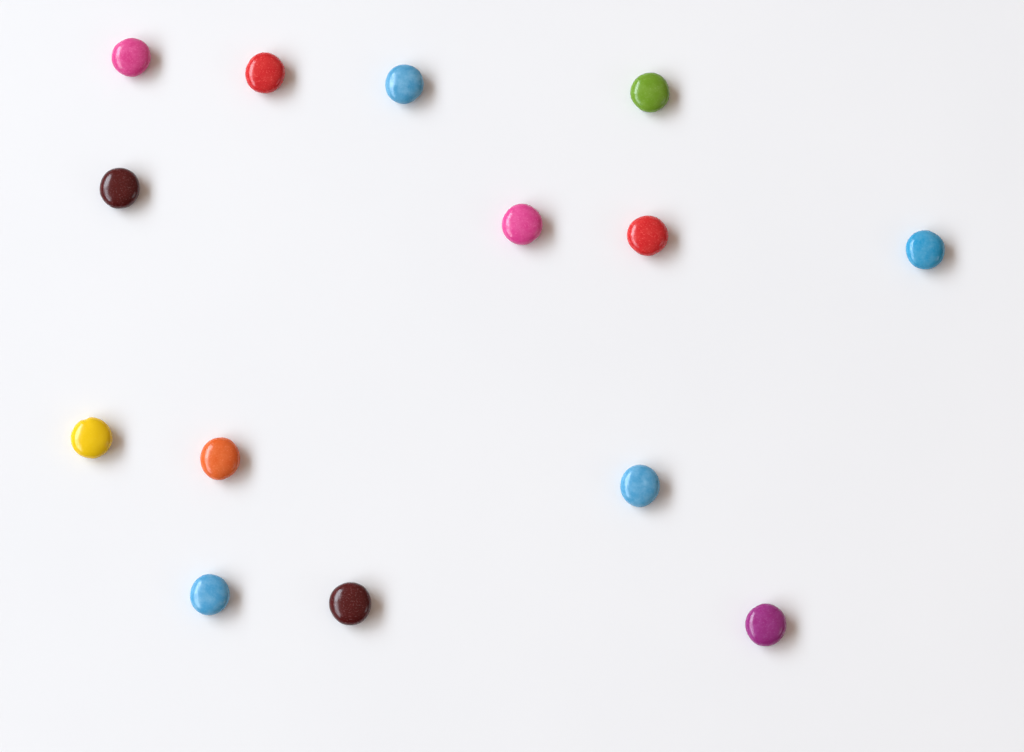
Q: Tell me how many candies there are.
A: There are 14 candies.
